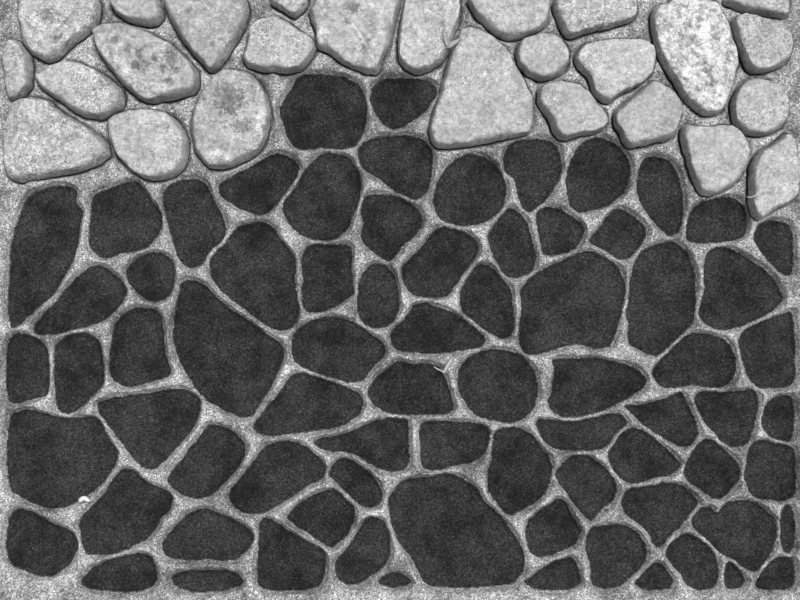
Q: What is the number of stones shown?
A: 26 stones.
